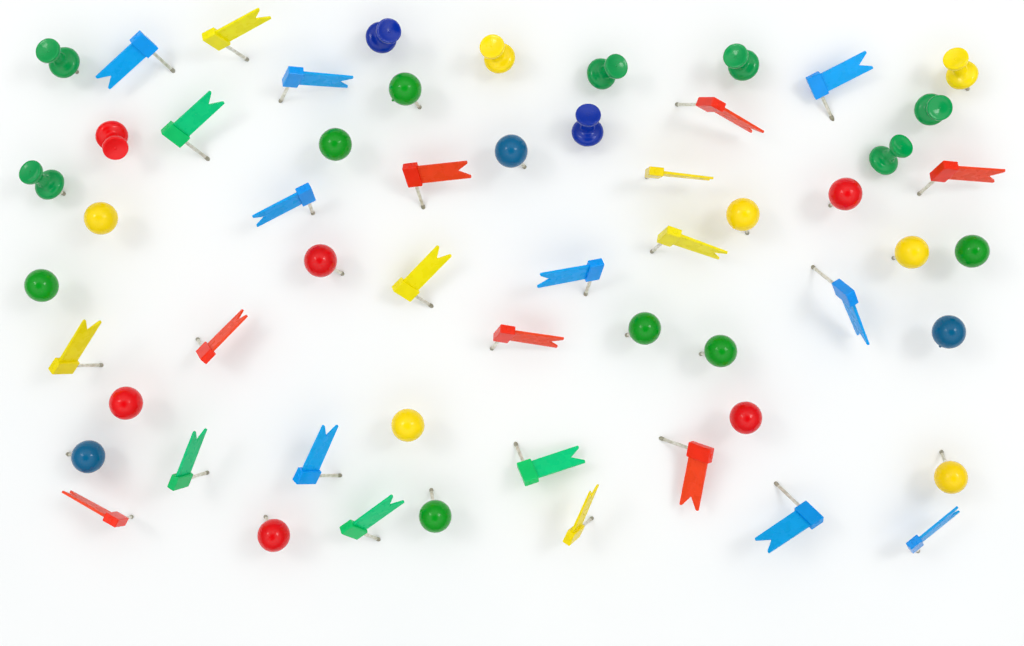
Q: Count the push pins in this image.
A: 11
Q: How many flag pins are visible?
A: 26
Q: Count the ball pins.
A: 20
